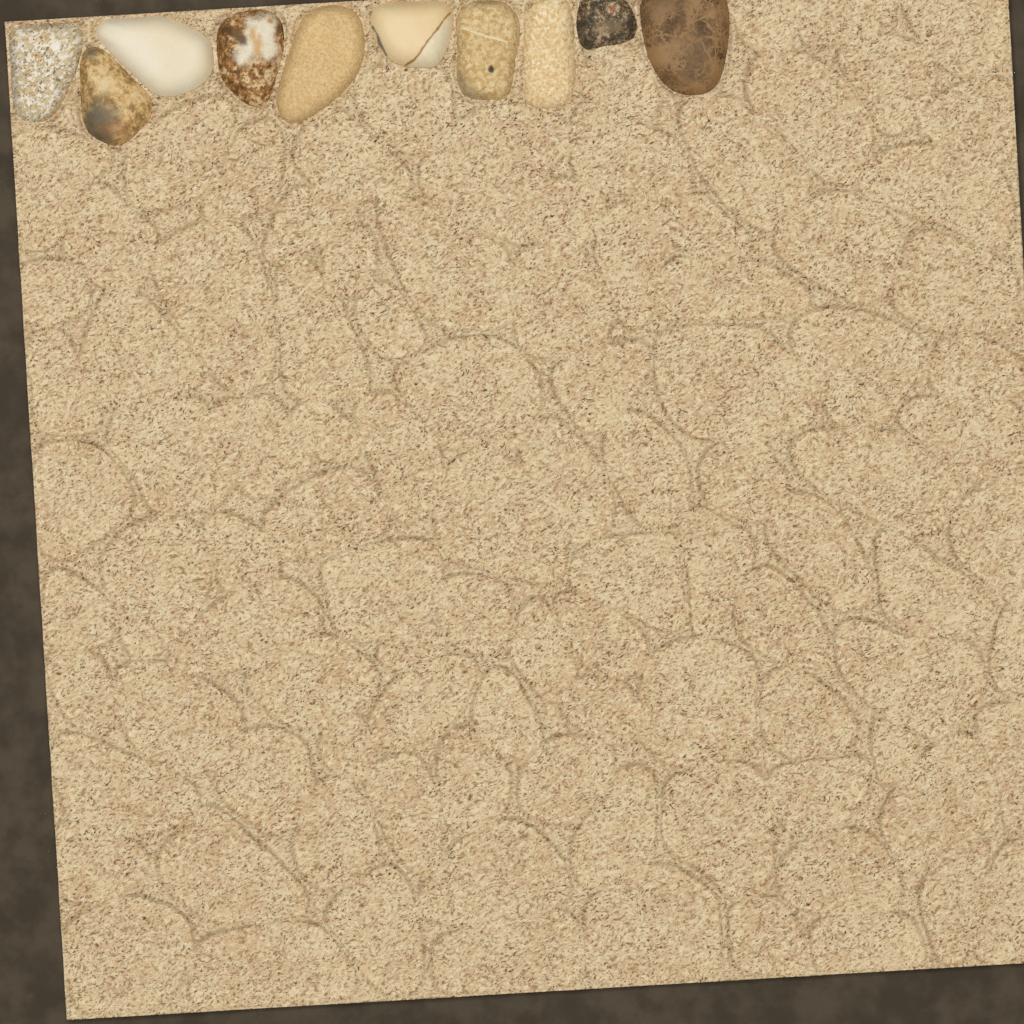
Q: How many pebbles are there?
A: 10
